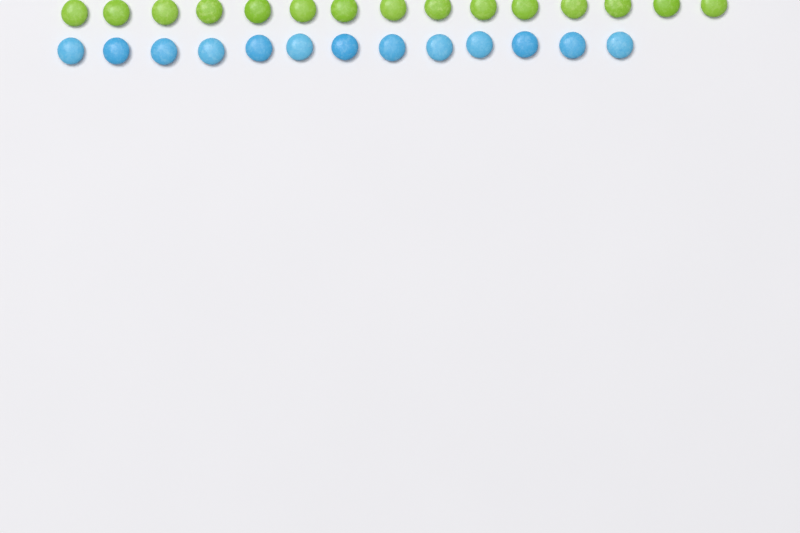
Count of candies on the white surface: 28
